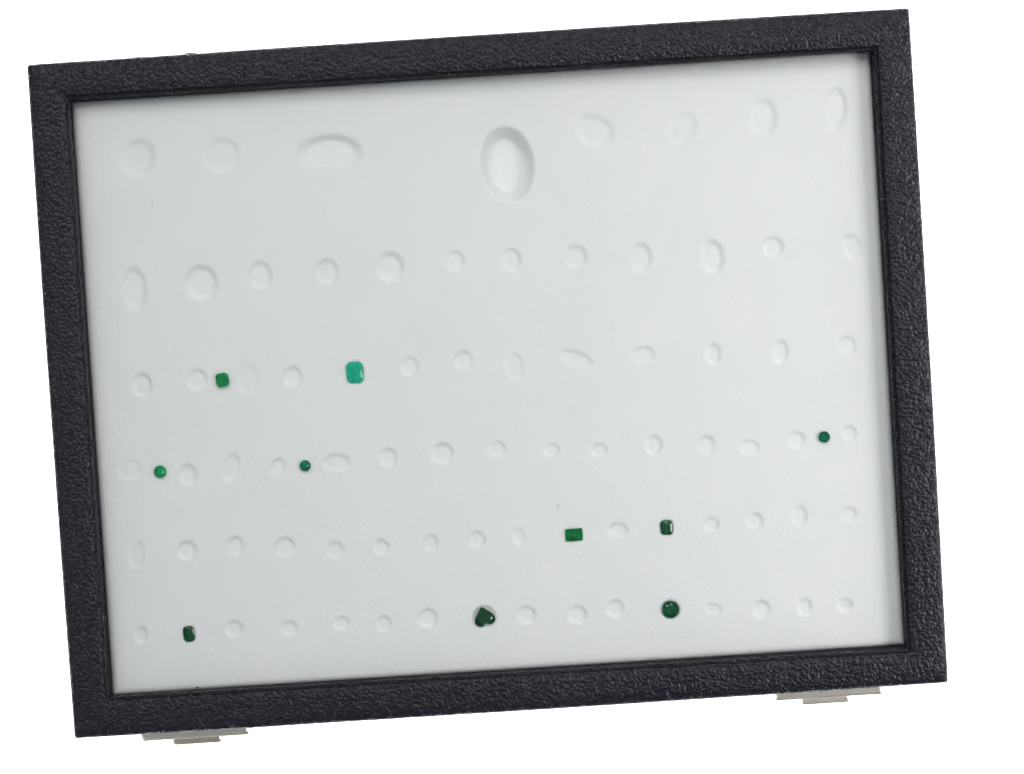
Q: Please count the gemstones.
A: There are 10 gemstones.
